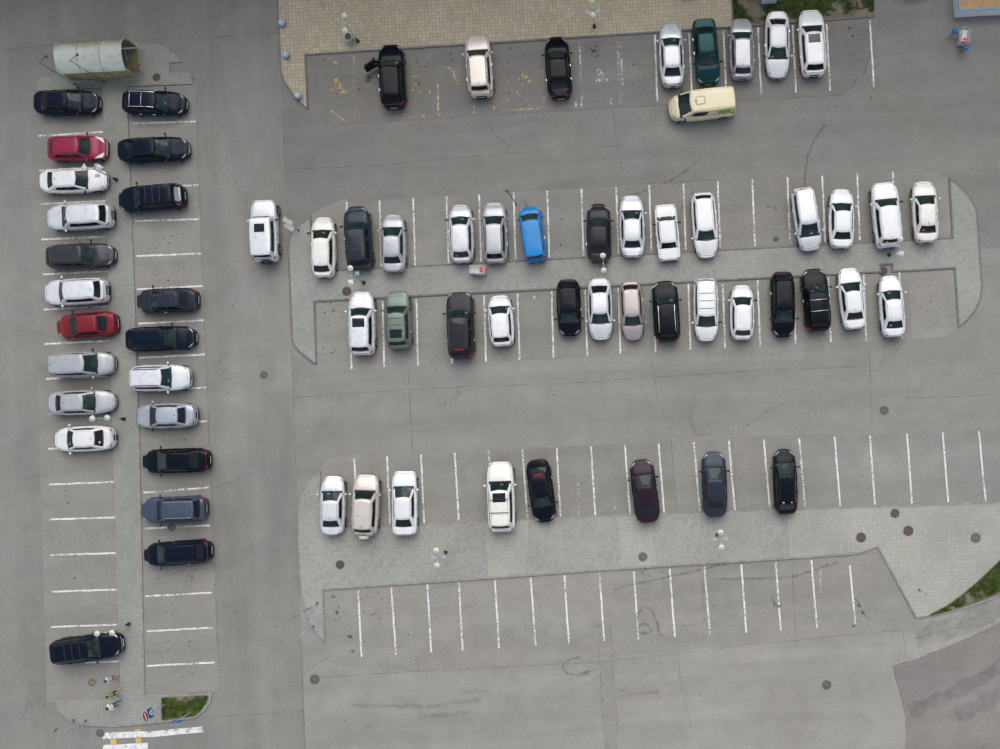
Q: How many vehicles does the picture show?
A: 67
